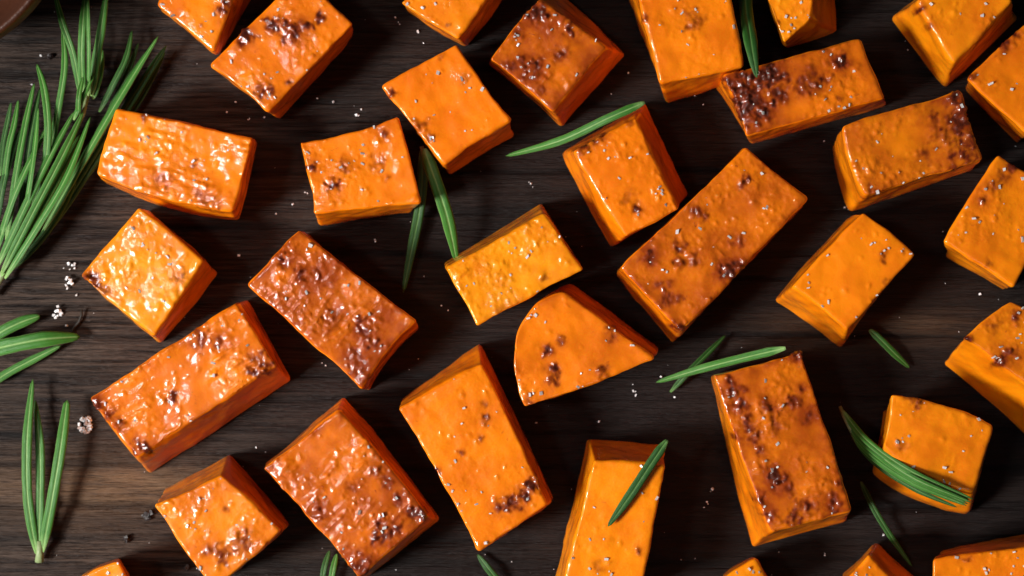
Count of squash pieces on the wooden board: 33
